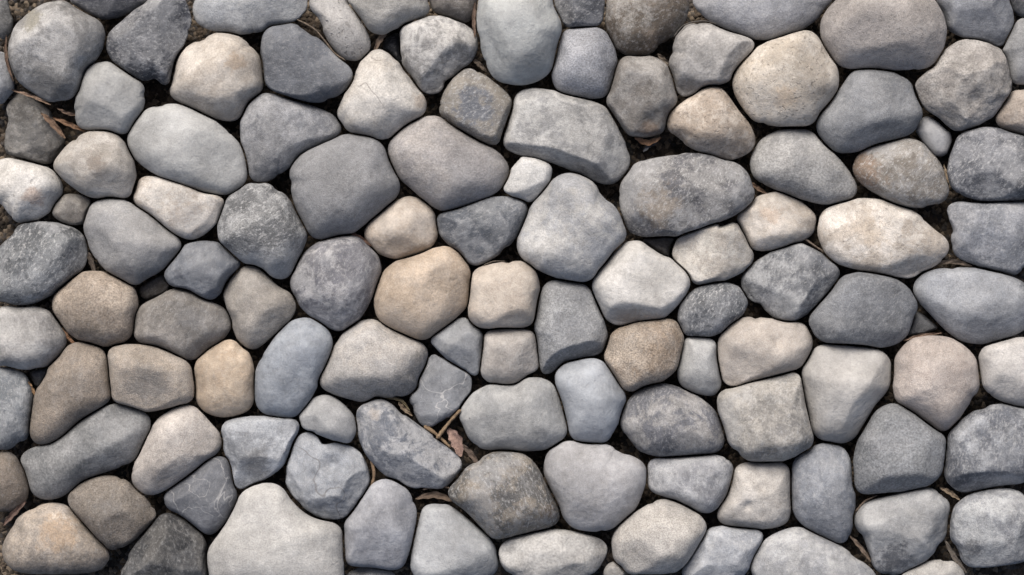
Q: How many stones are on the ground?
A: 125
